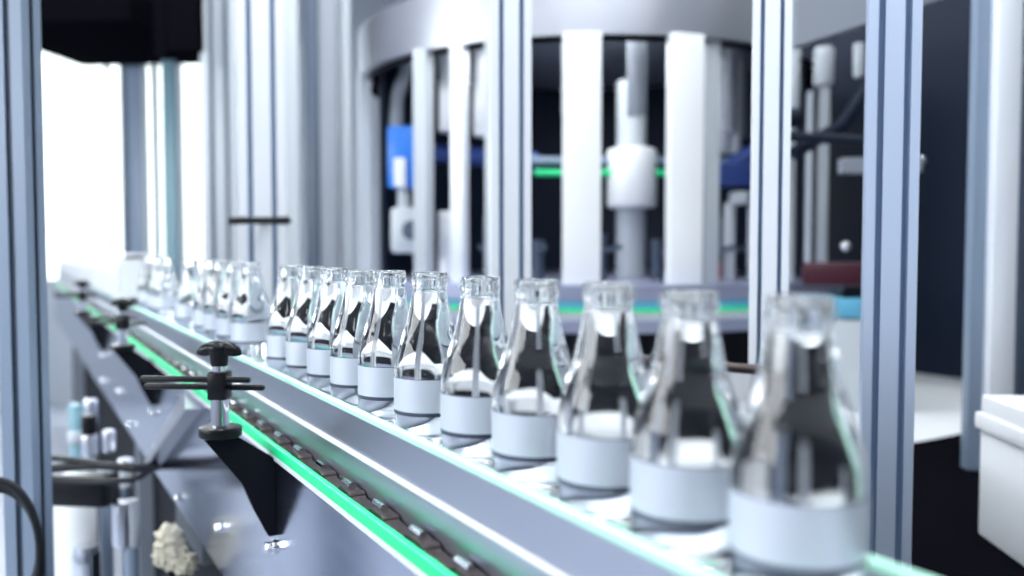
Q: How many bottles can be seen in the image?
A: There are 19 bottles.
